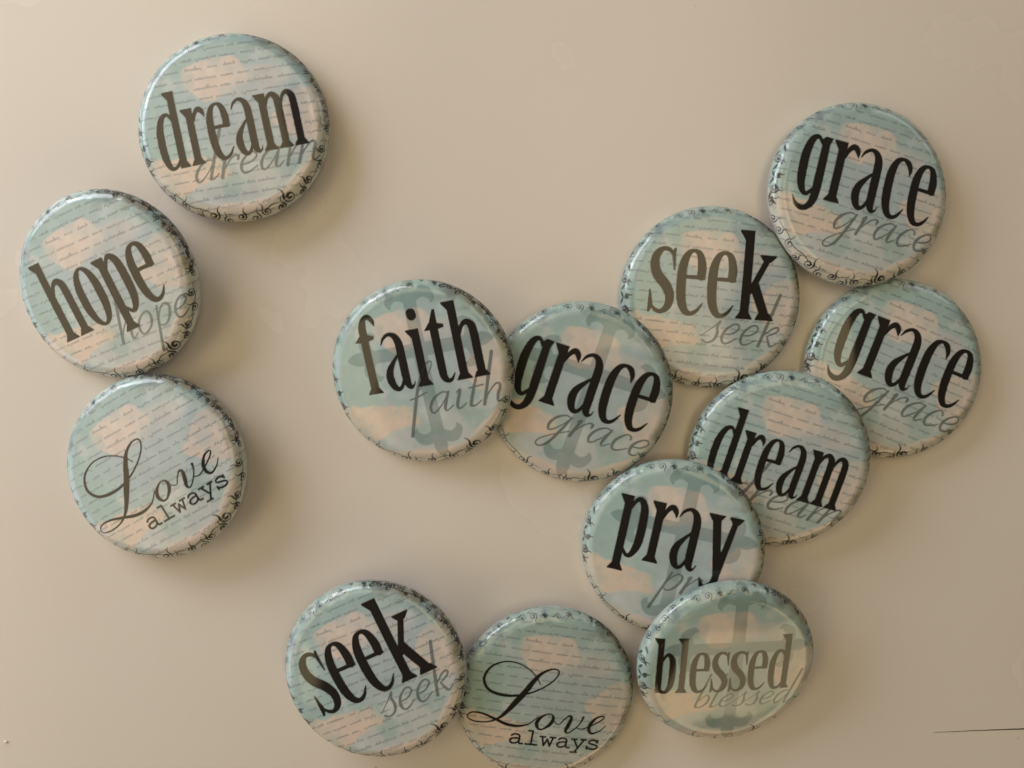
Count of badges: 13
